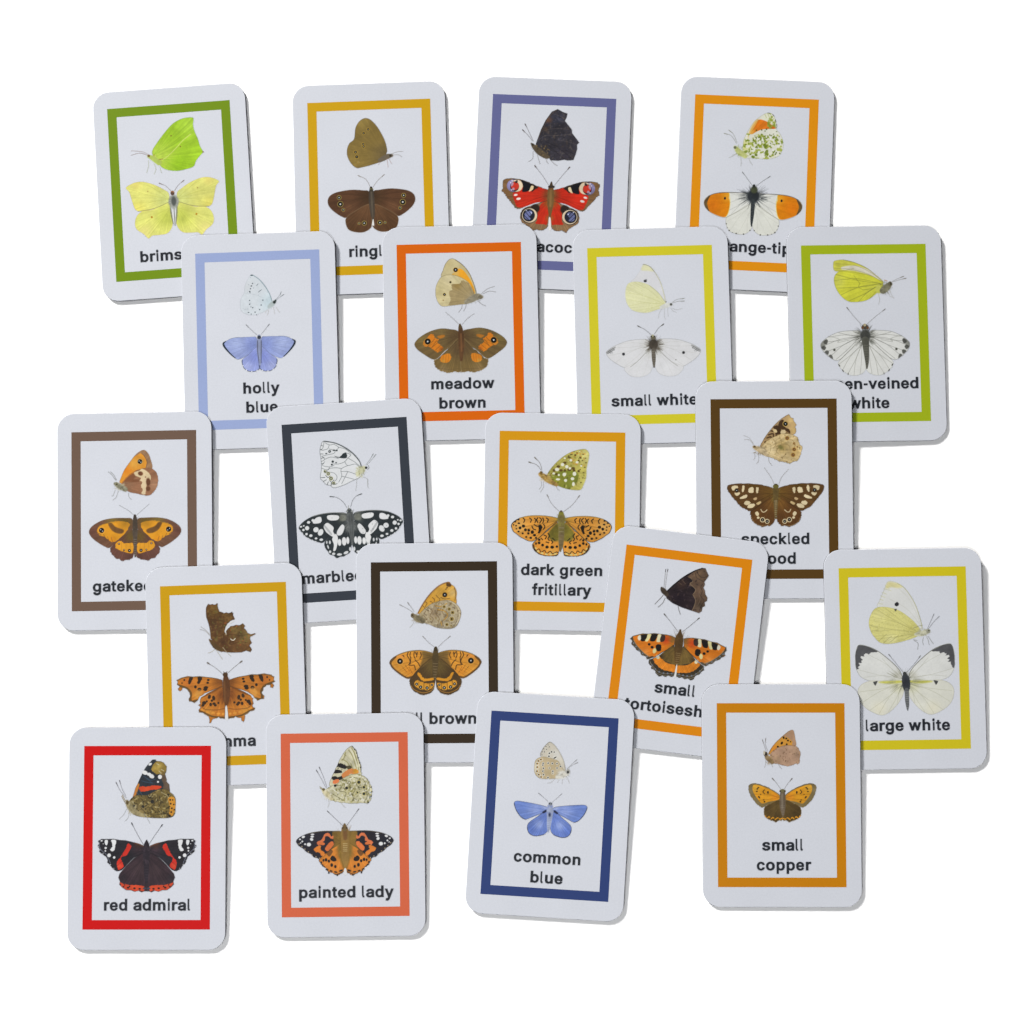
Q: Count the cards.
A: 20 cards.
